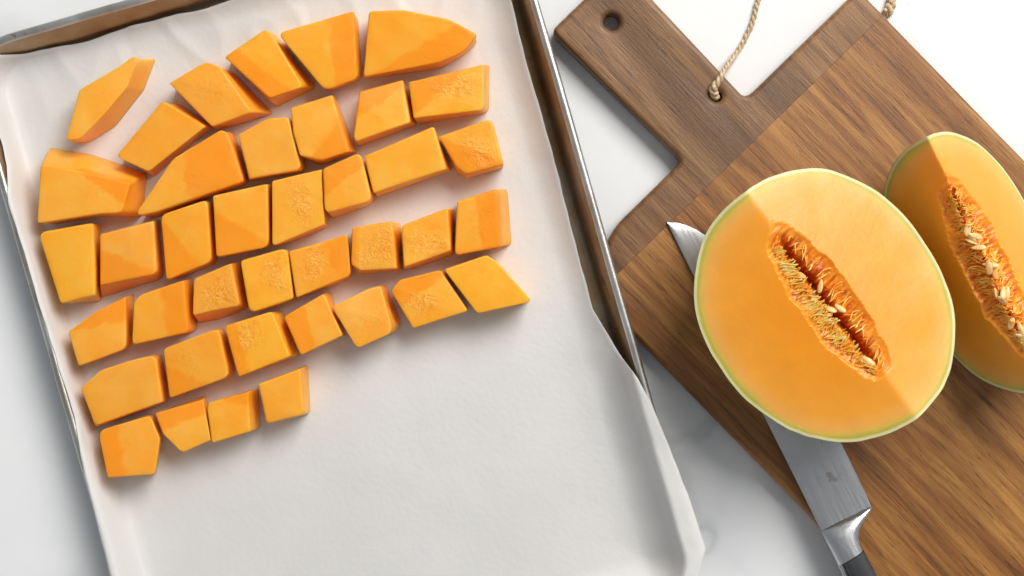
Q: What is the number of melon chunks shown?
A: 39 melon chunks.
